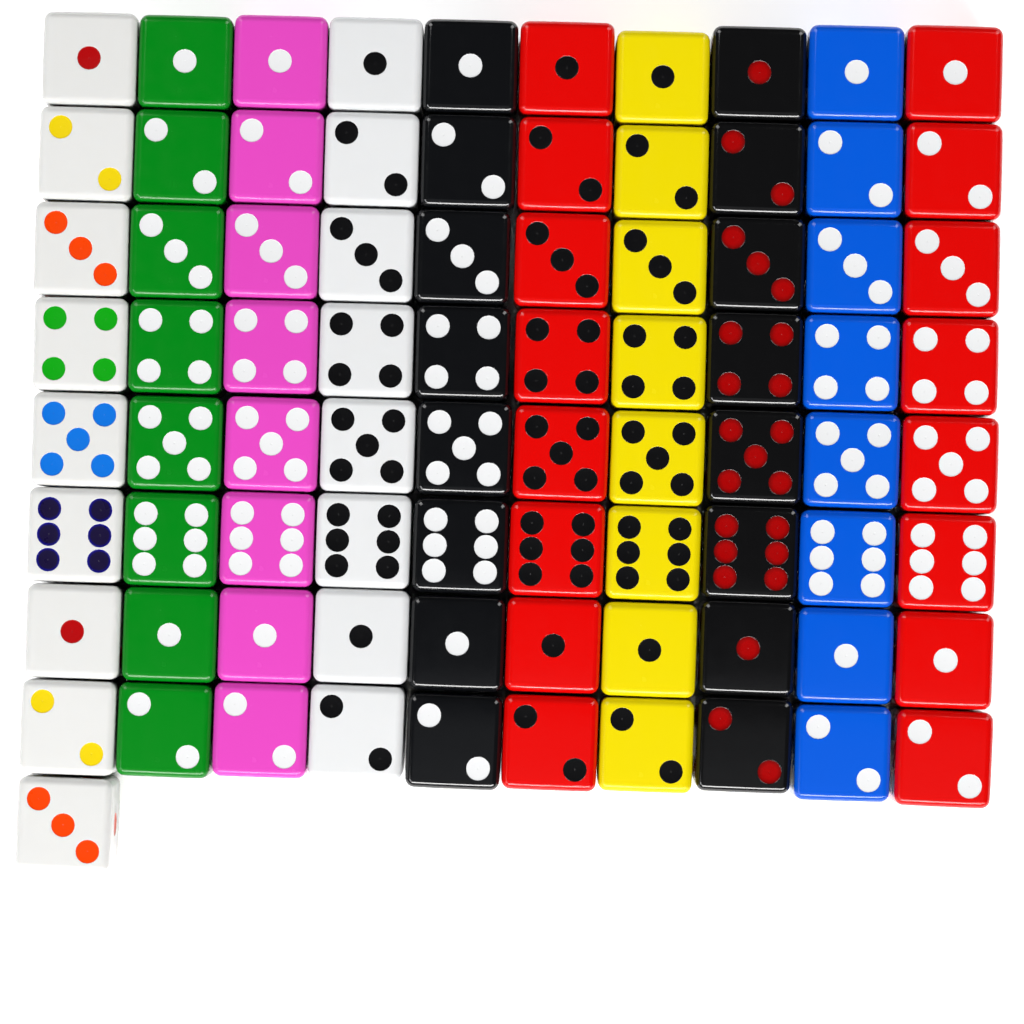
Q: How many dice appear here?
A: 81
